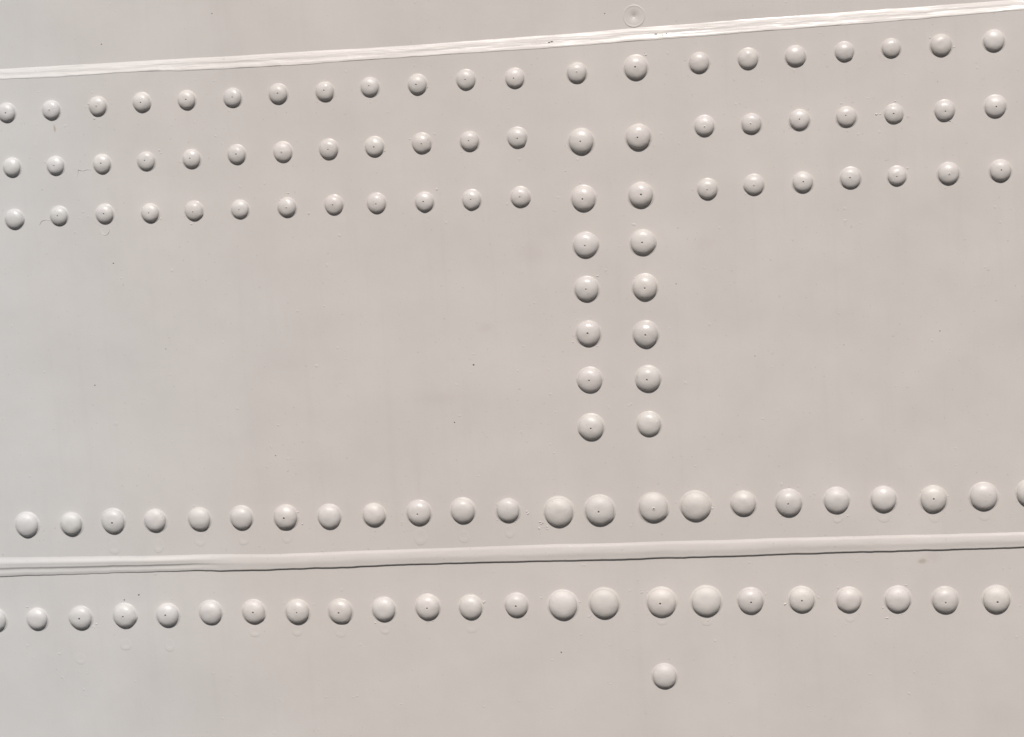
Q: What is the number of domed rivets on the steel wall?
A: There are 120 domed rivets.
